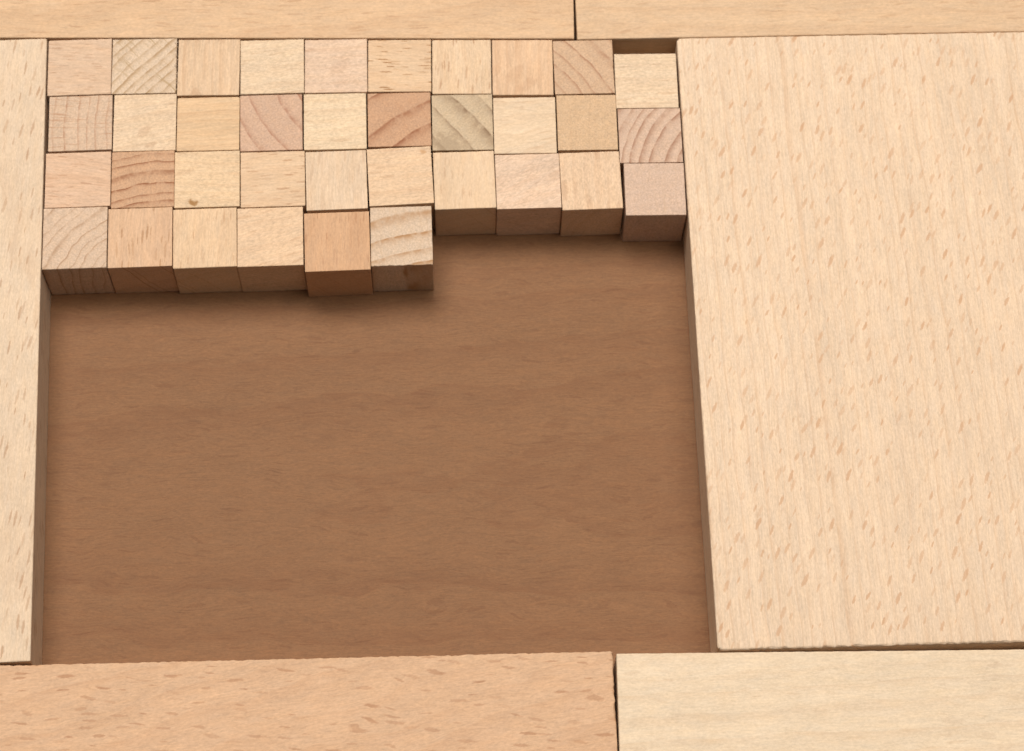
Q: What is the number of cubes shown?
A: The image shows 36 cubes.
